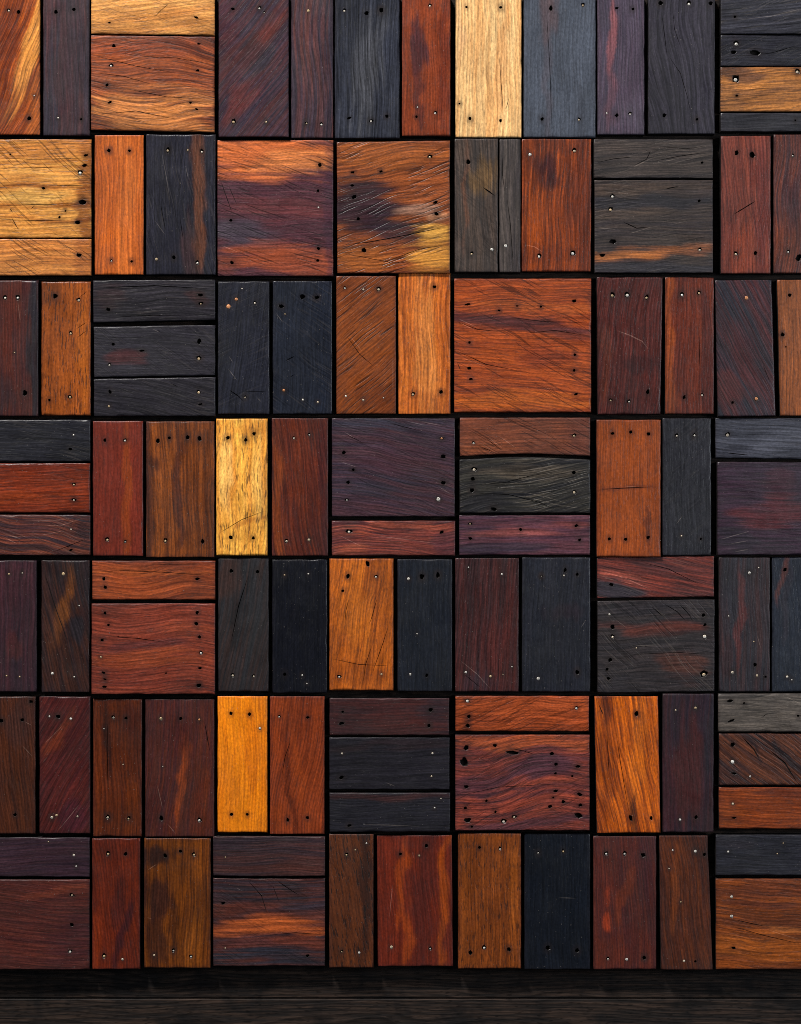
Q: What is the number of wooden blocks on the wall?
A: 103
